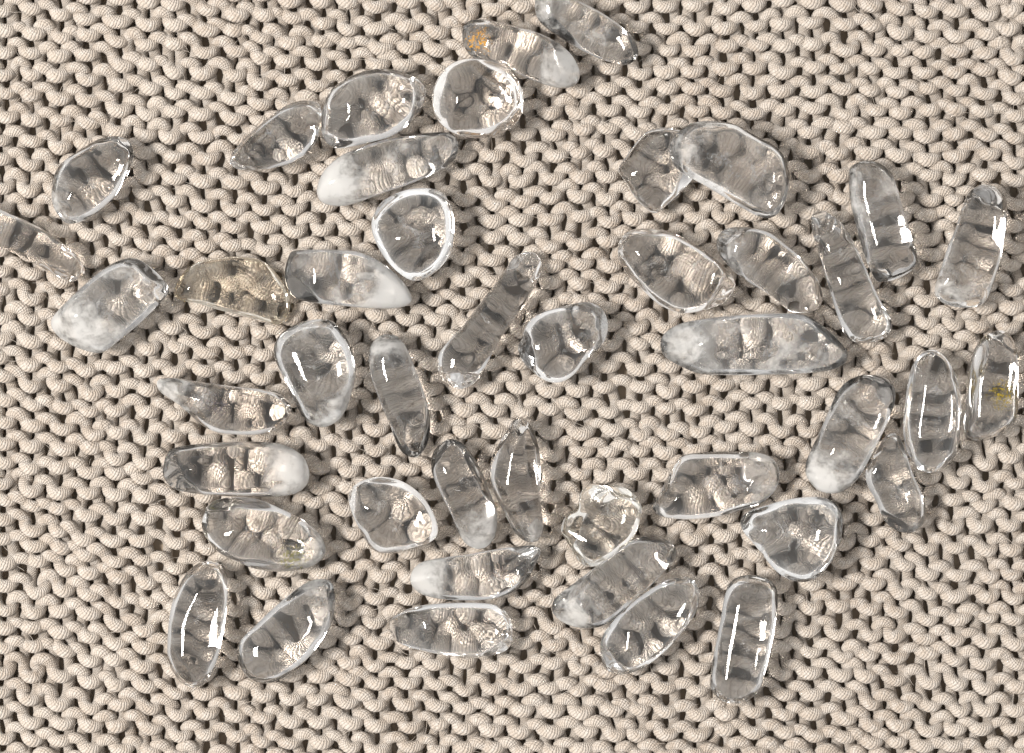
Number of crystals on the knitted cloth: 44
